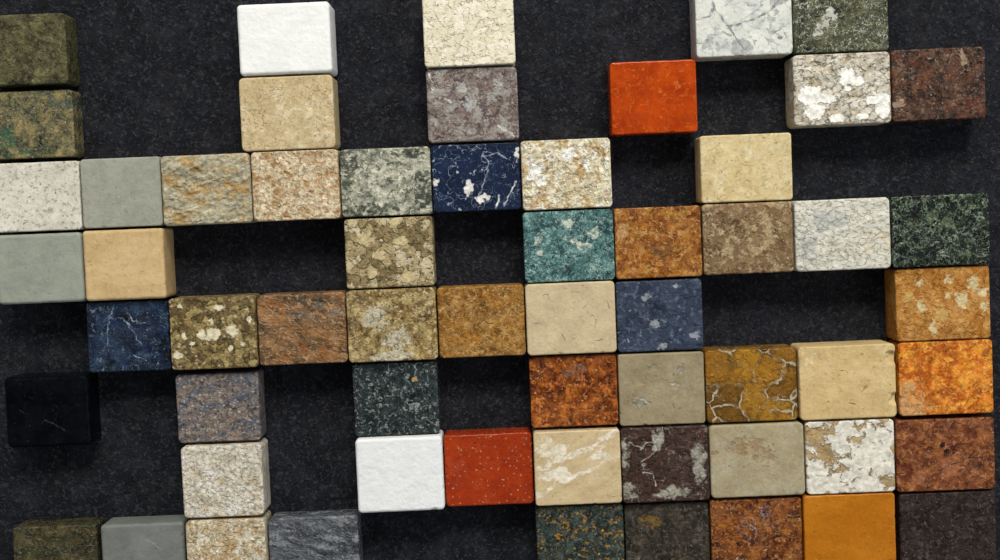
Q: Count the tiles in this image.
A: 60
